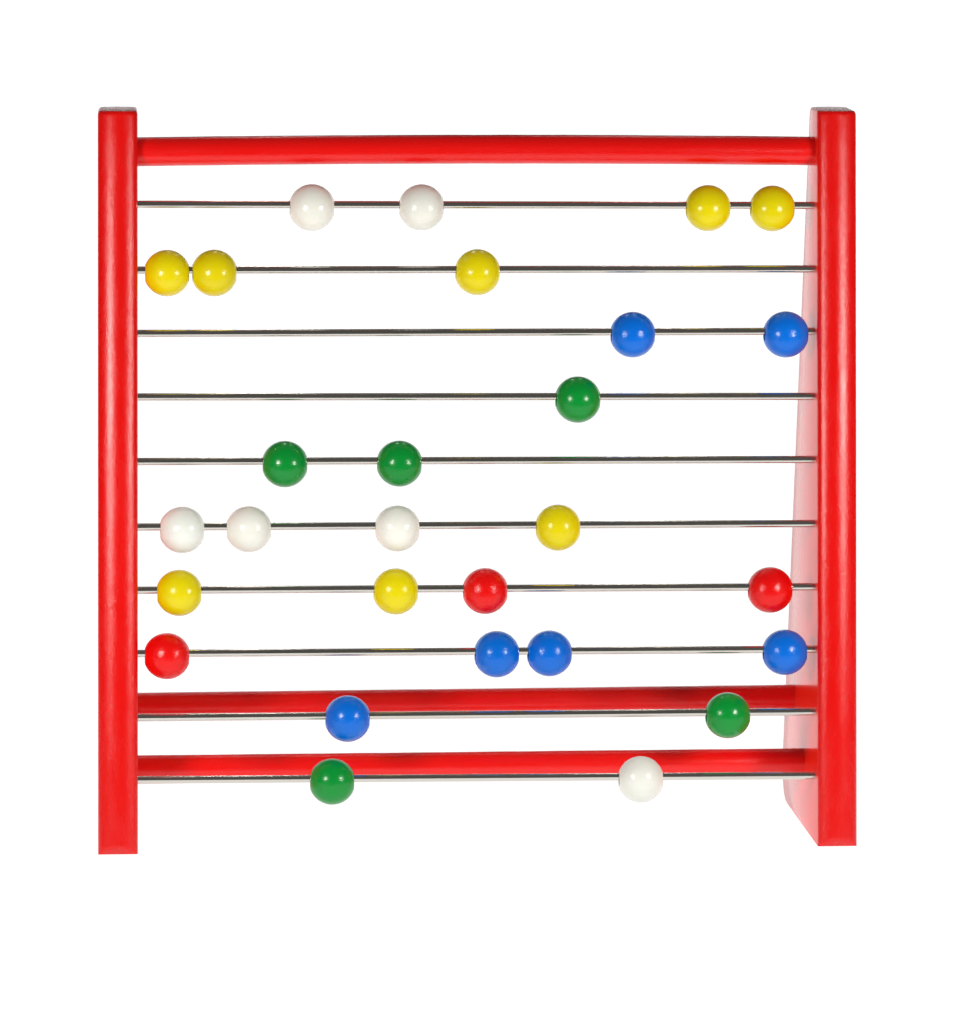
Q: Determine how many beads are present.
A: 28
